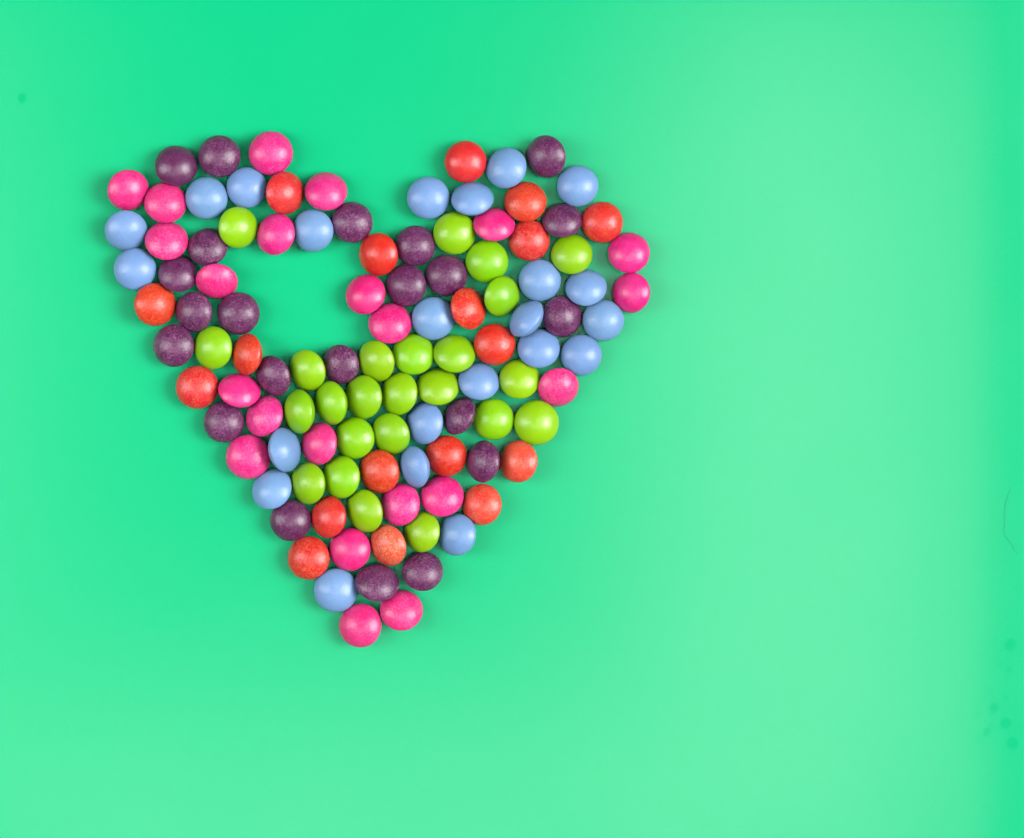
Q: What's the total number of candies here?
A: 109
